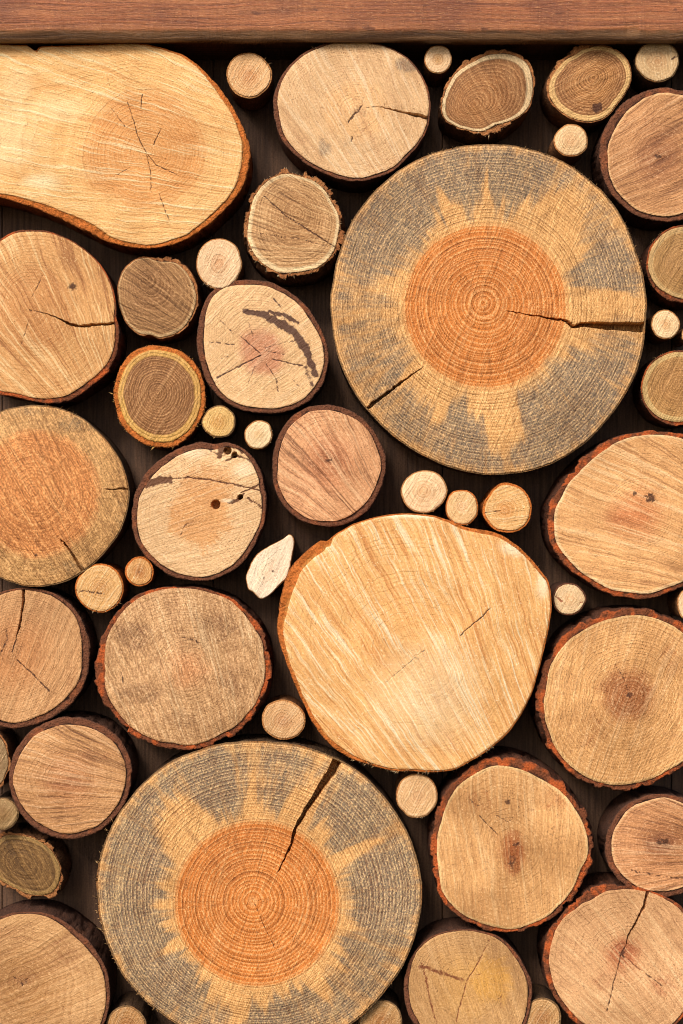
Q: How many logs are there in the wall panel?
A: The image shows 53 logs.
